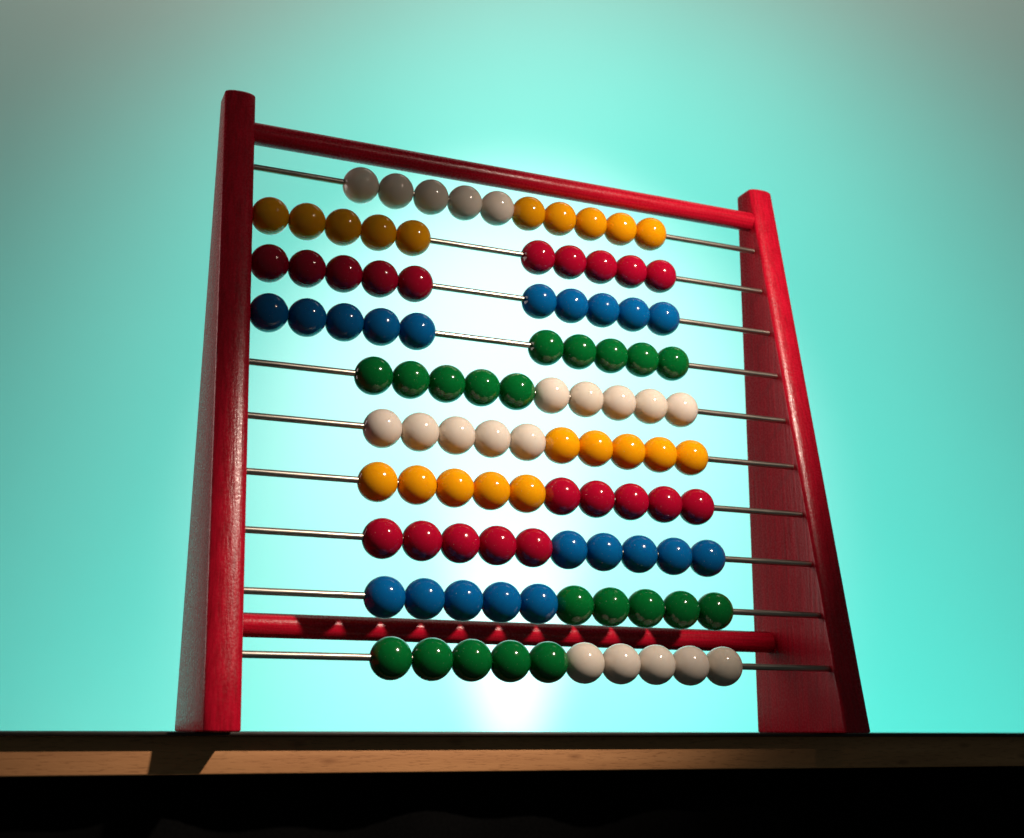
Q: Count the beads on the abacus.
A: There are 100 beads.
